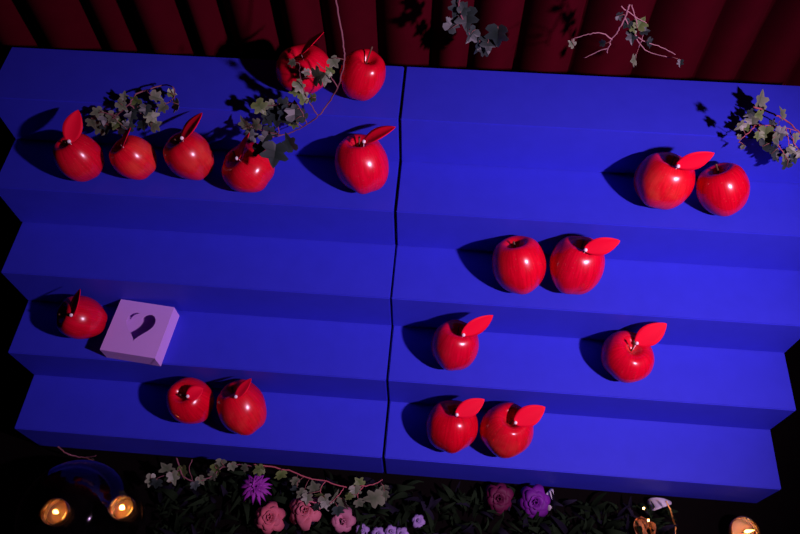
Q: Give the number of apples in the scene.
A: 18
